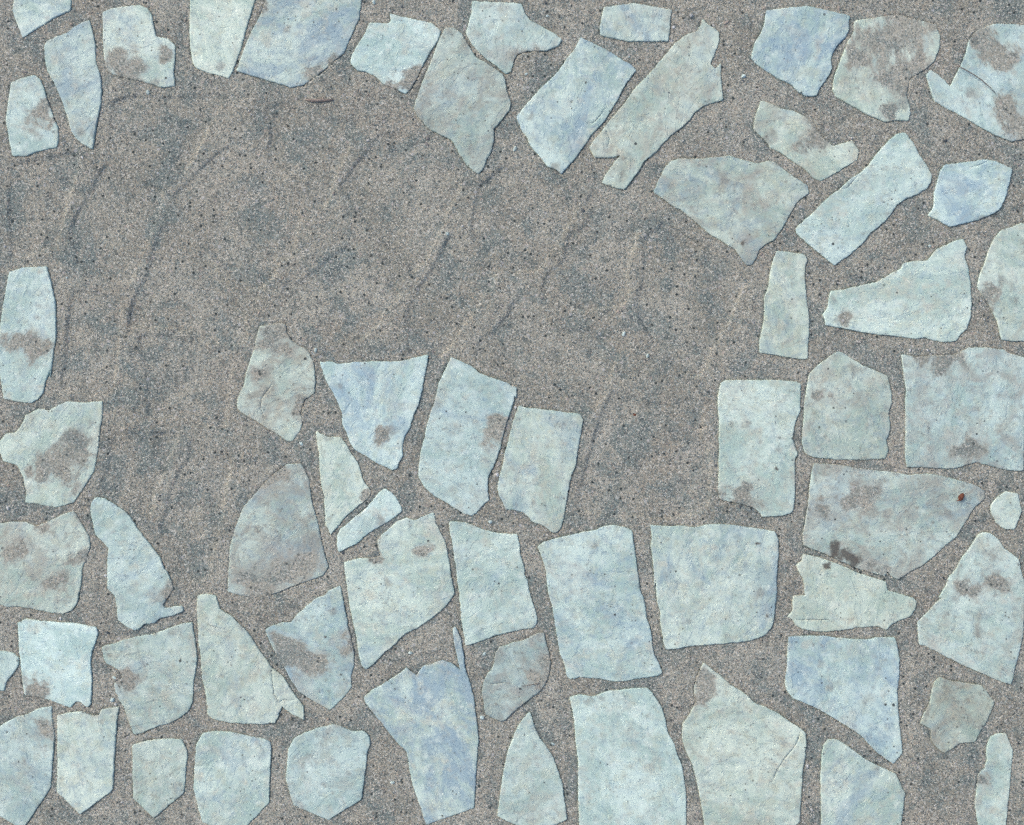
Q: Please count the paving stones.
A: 63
